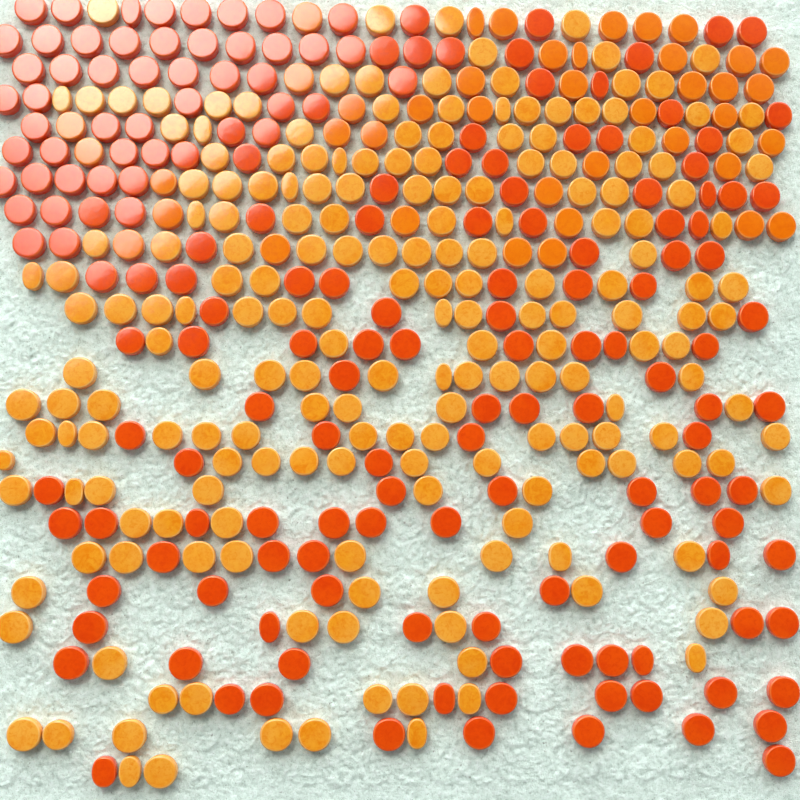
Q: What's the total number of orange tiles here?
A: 41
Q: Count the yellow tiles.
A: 200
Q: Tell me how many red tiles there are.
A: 177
